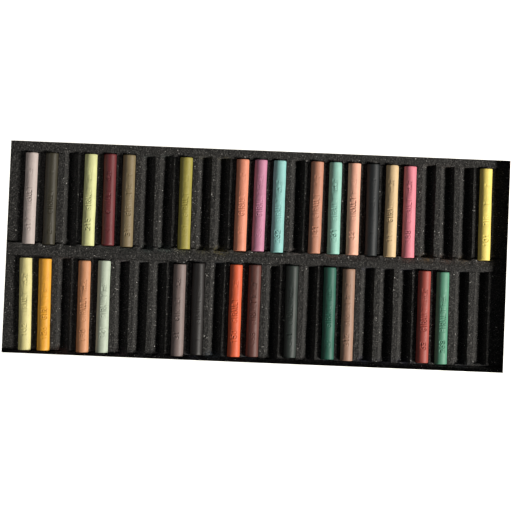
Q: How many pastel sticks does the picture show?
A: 29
